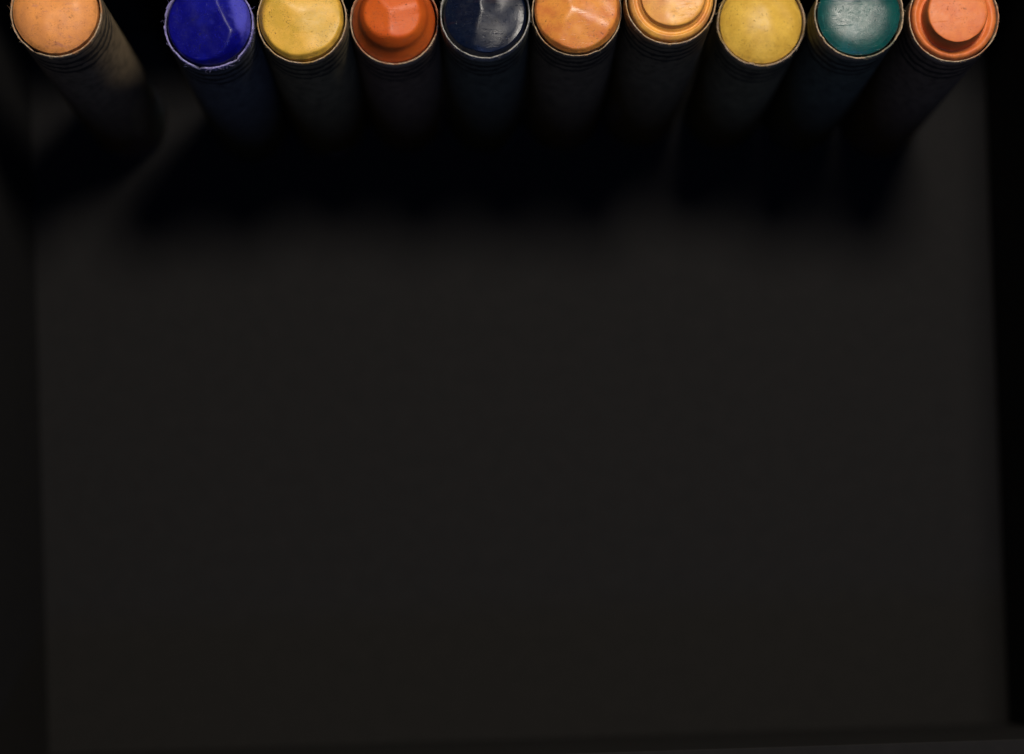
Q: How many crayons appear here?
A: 10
